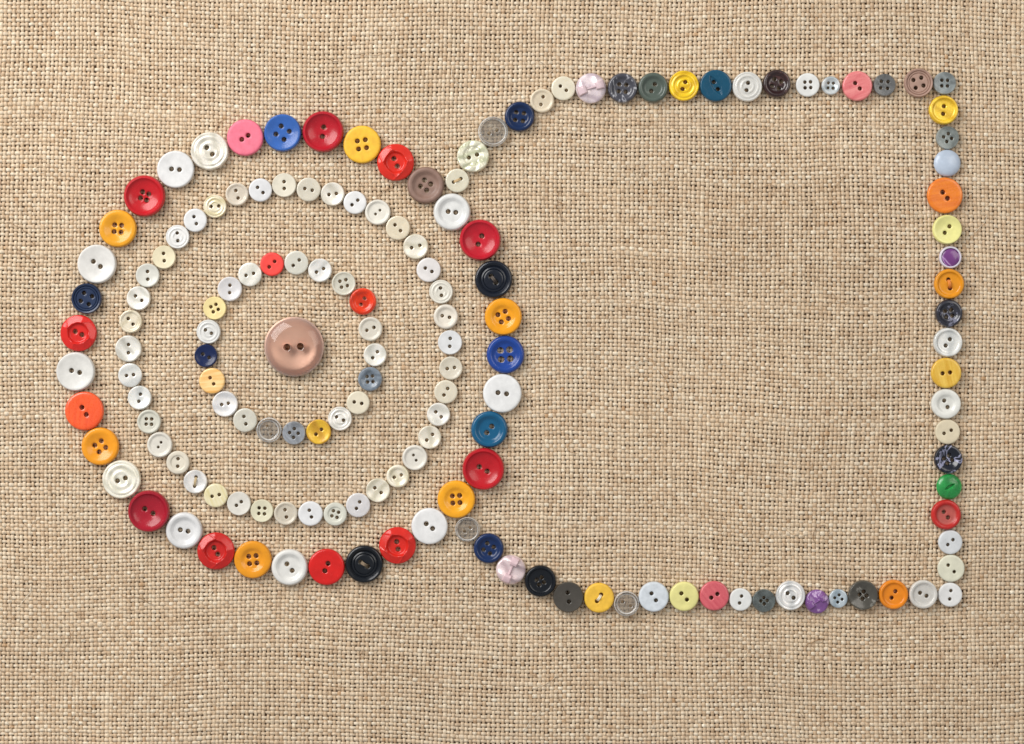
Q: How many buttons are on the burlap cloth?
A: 153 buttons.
